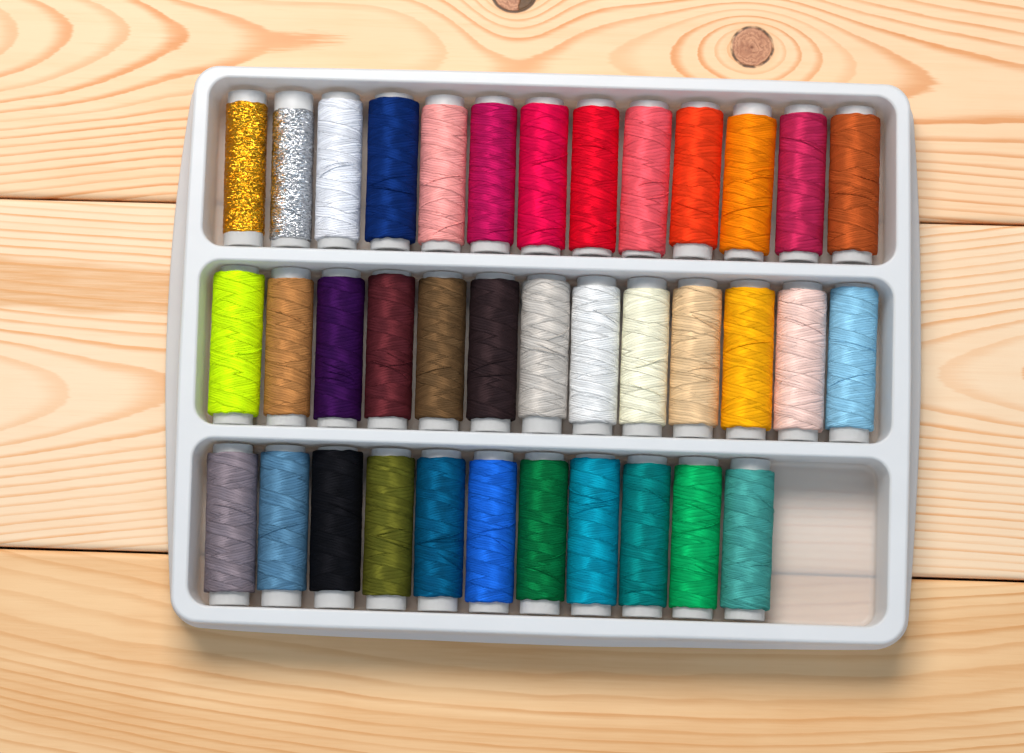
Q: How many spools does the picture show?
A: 37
